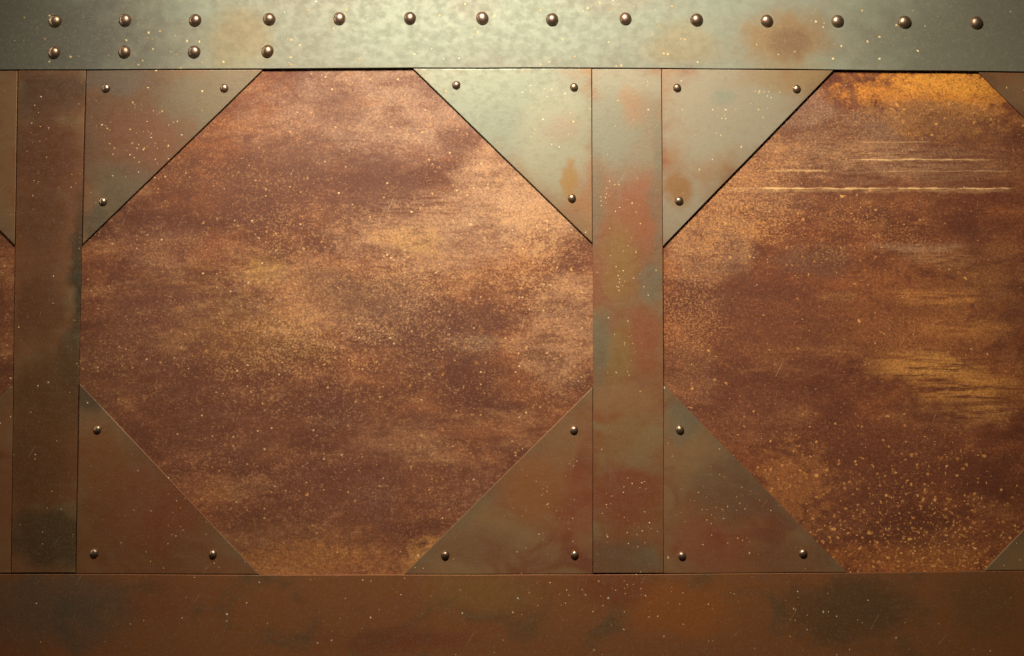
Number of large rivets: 18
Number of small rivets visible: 18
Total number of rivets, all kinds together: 36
